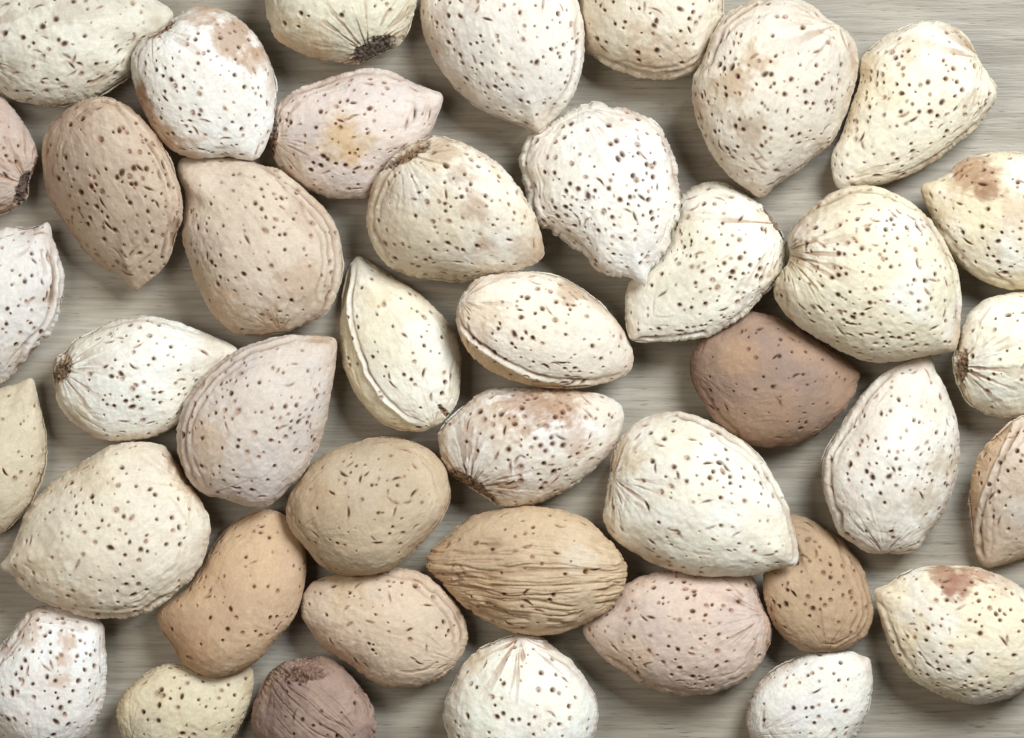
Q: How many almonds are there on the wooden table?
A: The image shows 41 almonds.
